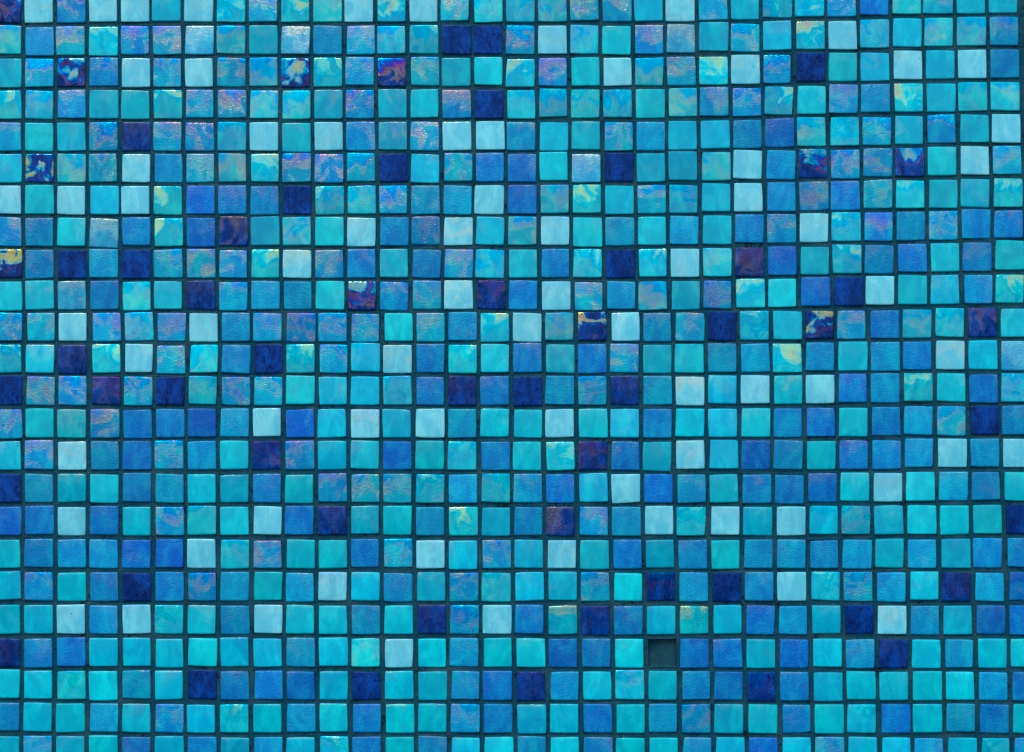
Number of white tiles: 73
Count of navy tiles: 57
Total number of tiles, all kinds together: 130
